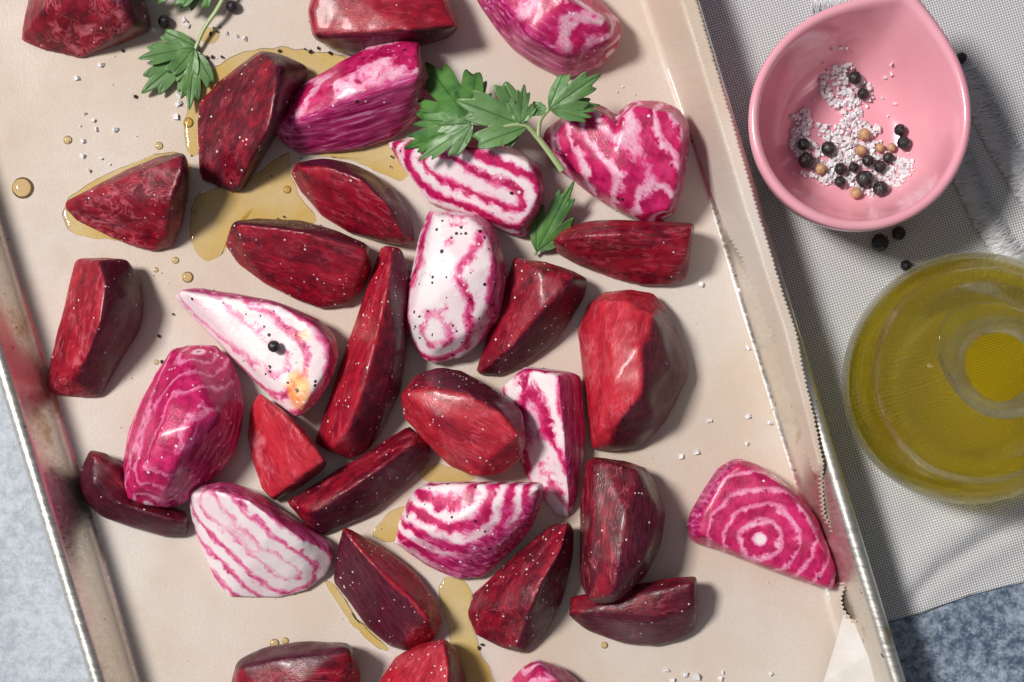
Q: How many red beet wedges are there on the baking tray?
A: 21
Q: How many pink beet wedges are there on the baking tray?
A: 12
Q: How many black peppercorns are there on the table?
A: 22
